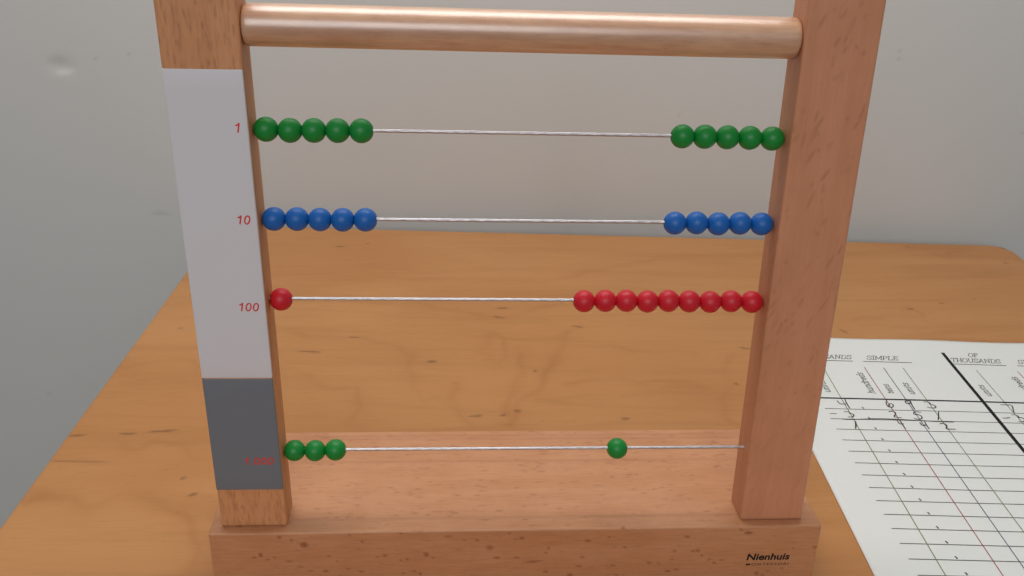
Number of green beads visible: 14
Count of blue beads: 10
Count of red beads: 10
